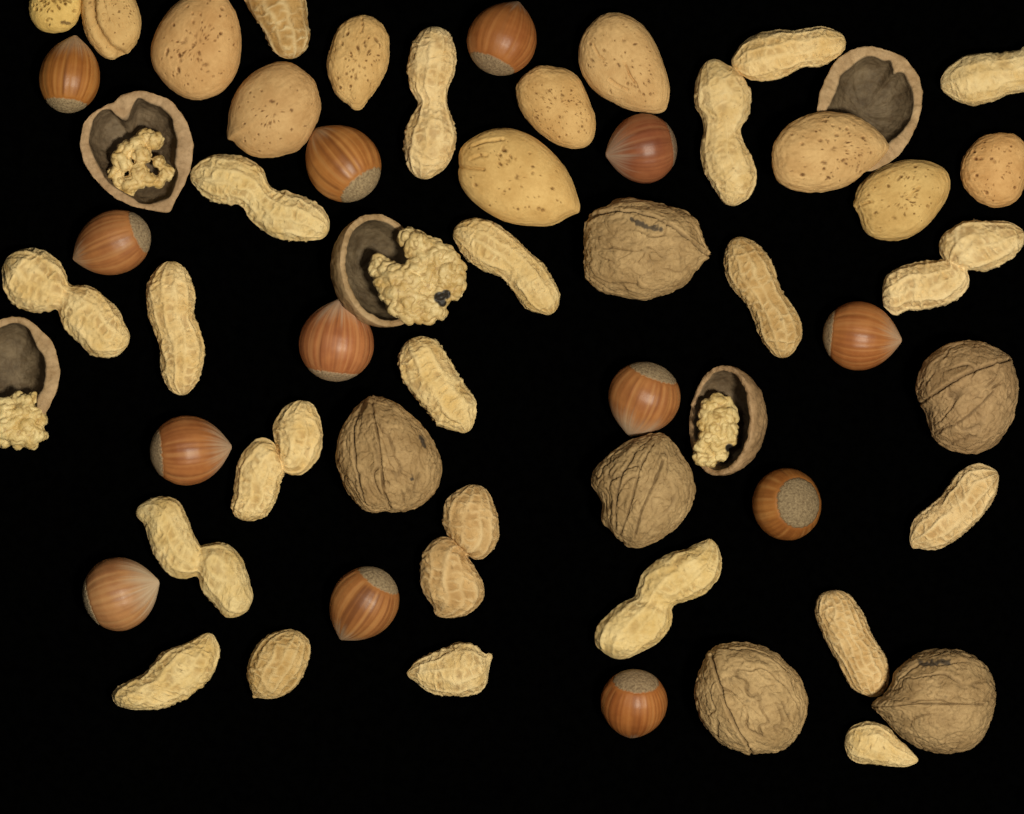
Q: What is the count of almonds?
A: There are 11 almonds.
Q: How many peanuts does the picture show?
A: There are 22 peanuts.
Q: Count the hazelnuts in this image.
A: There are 13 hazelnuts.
